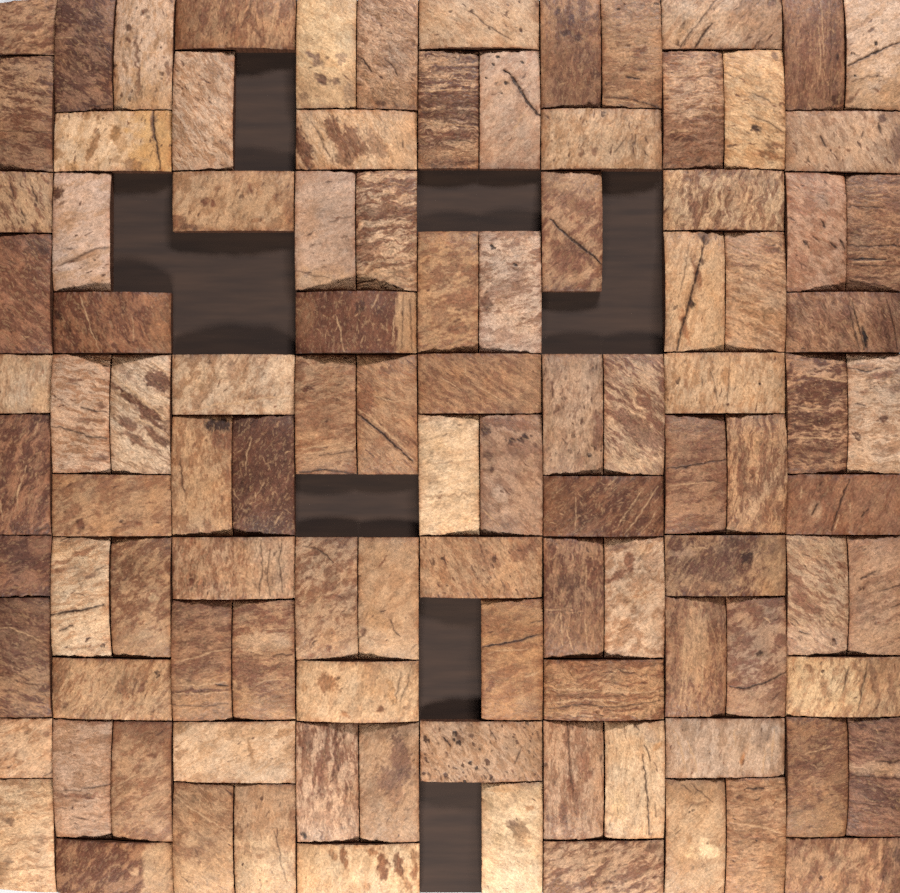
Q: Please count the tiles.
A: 105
